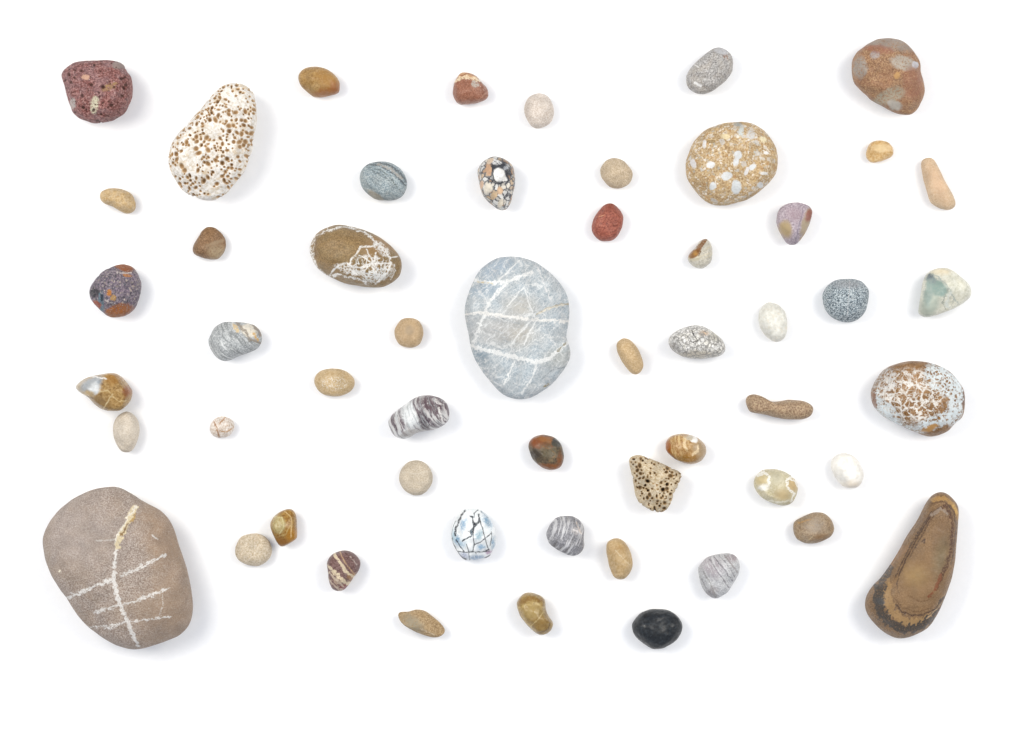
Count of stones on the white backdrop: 54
